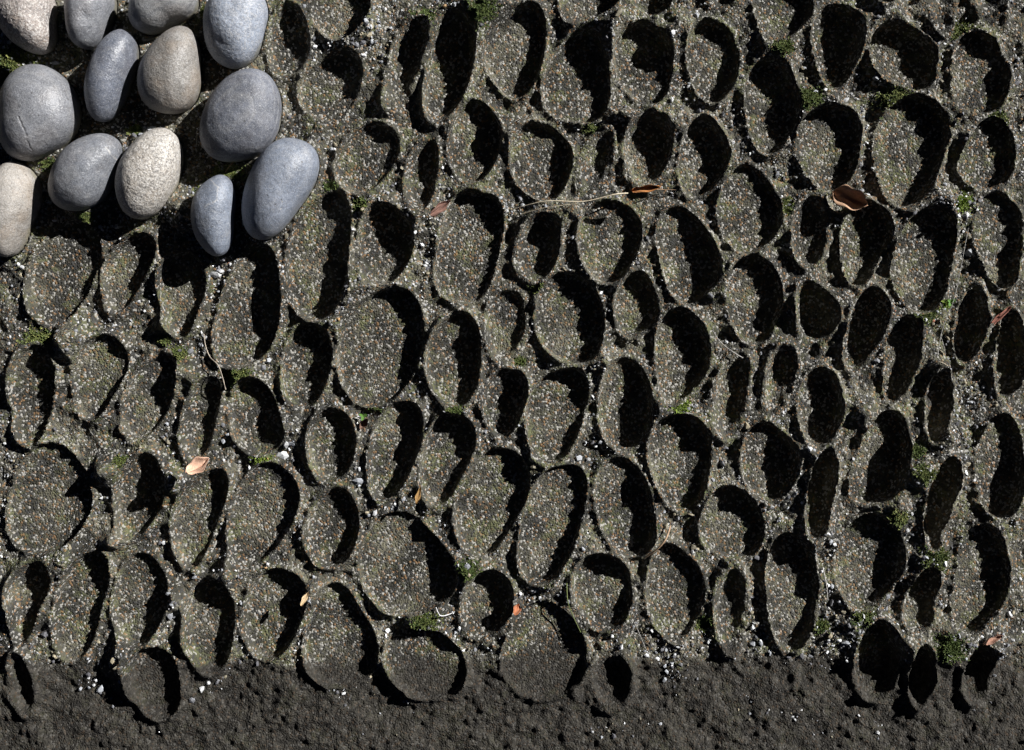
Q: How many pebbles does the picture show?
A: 13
